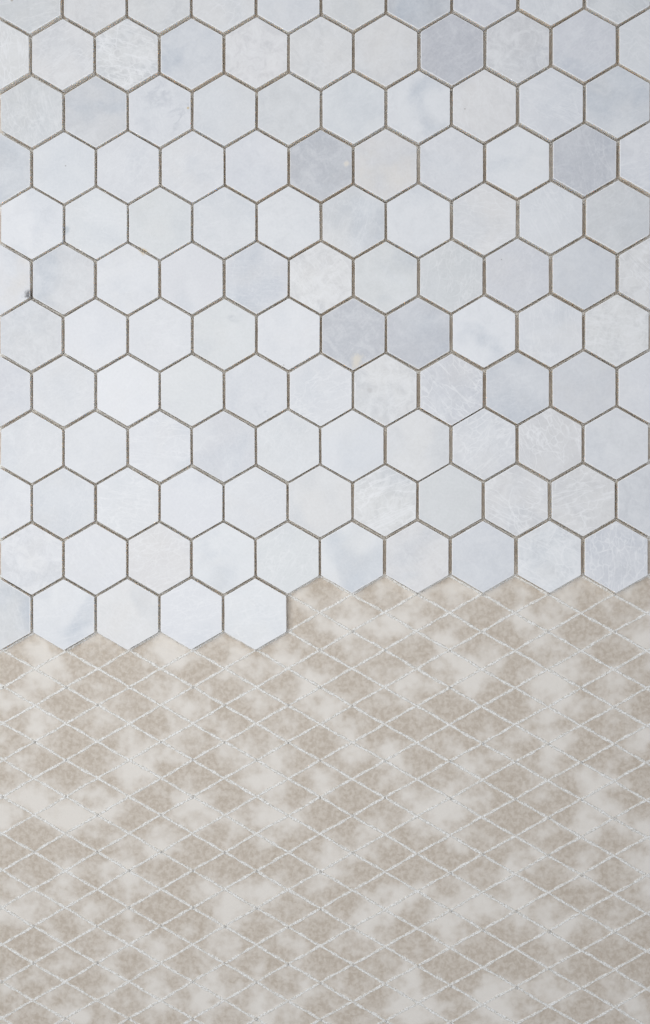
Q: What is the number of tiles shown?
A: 120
